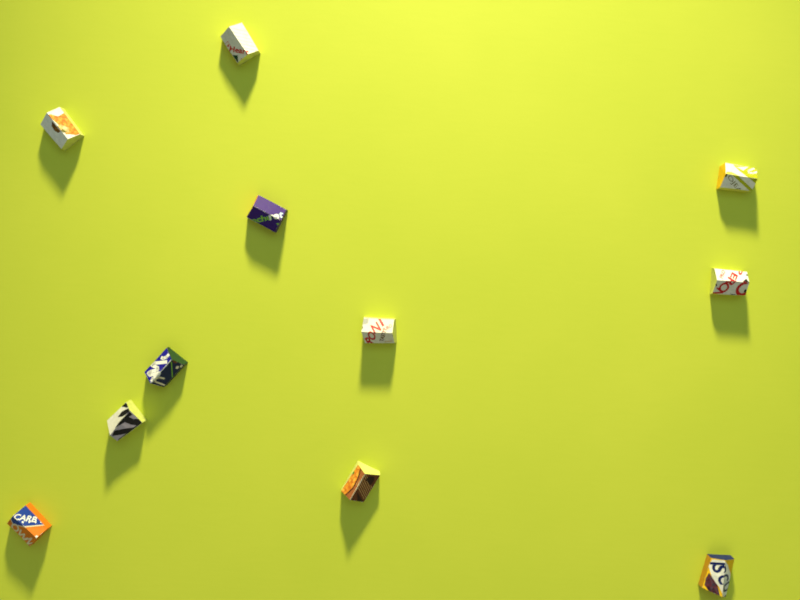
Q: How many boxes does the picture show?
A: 11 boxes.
